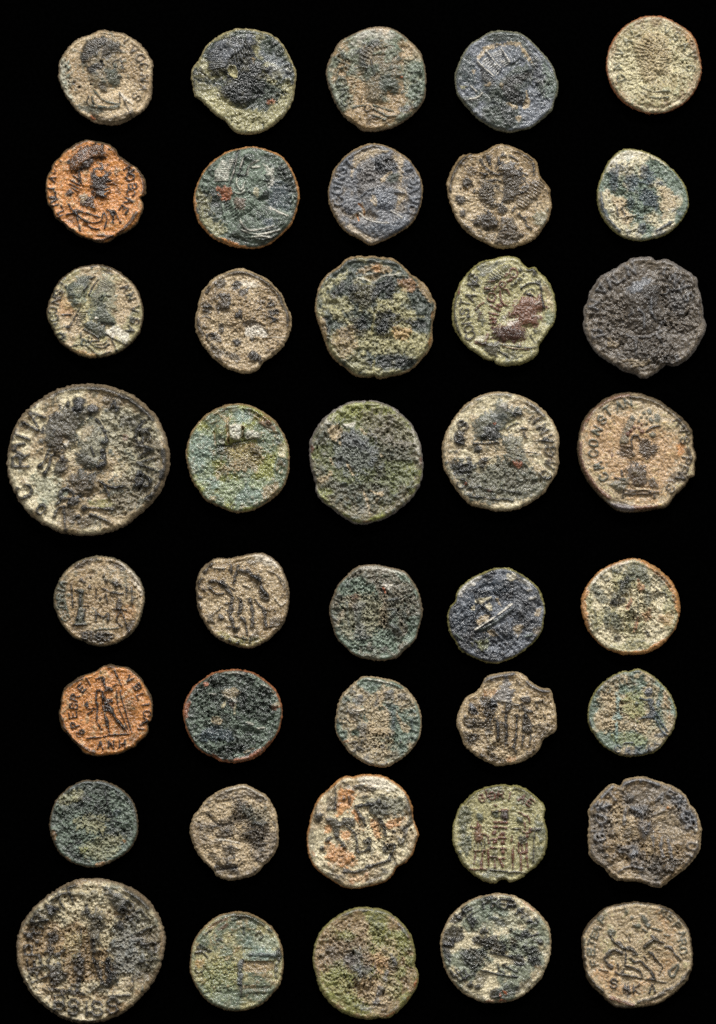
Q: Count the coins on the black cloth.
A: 40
